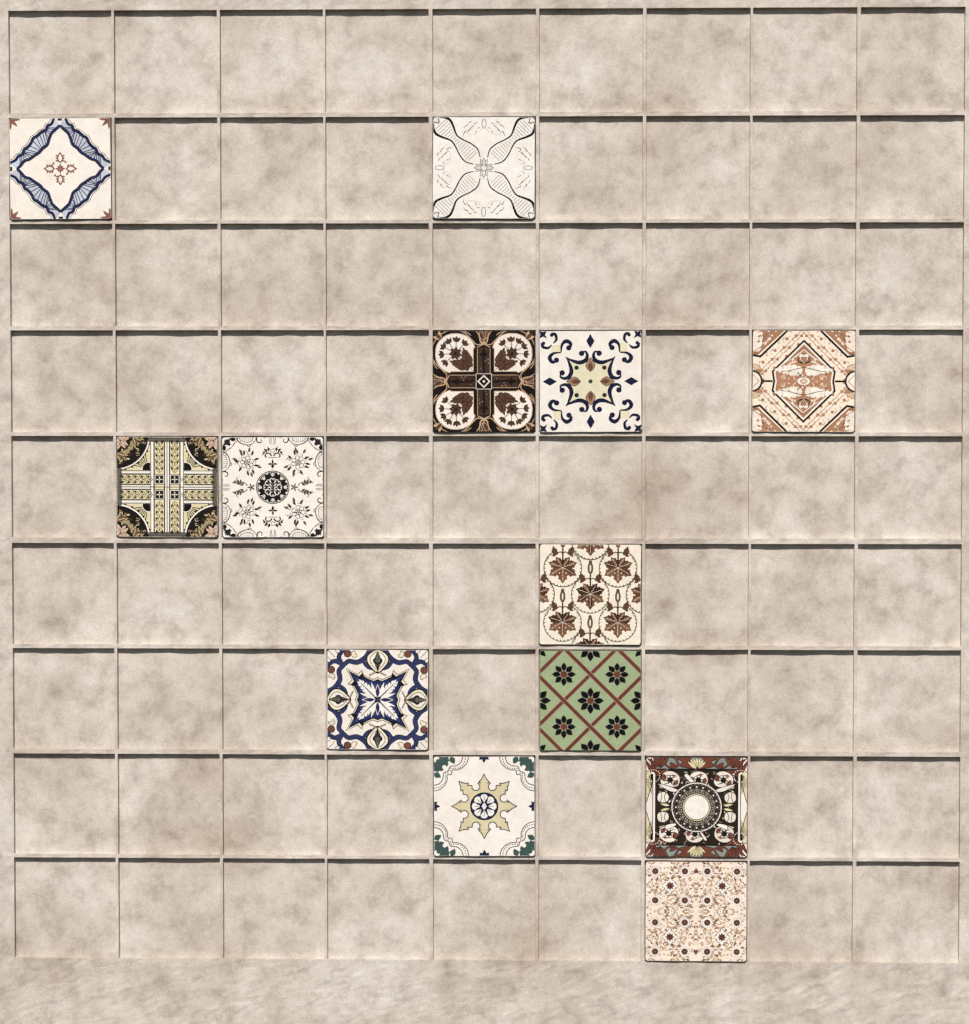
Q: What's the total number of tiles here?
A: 13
